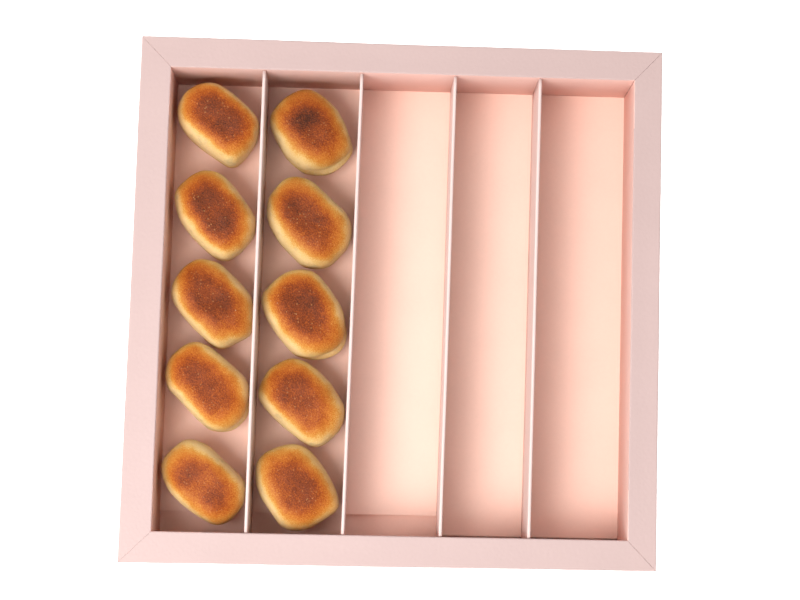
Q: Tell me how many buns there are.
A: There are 10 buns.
